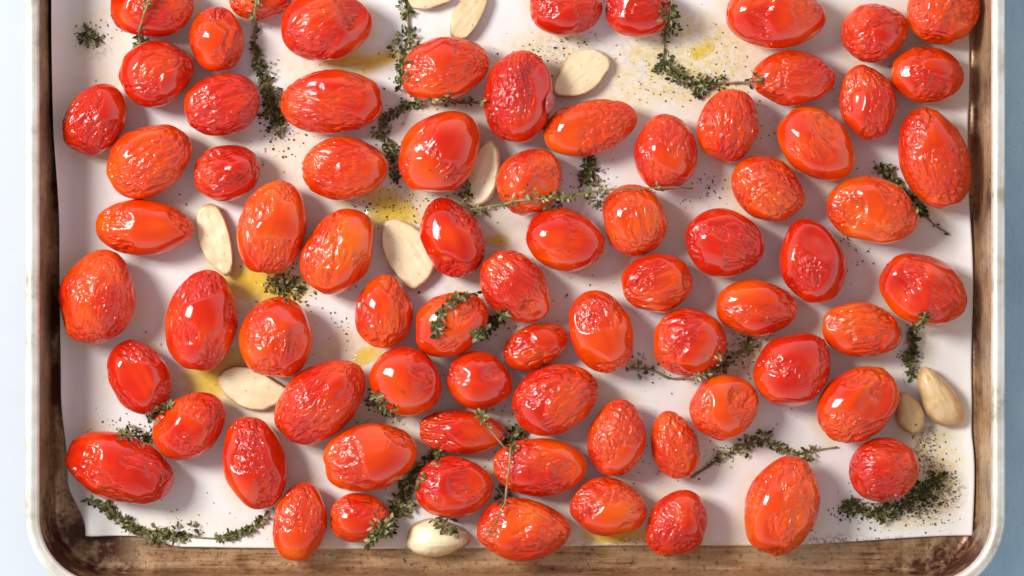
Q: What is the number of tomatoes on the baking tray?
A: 75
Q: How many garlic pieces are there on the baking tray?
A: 10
